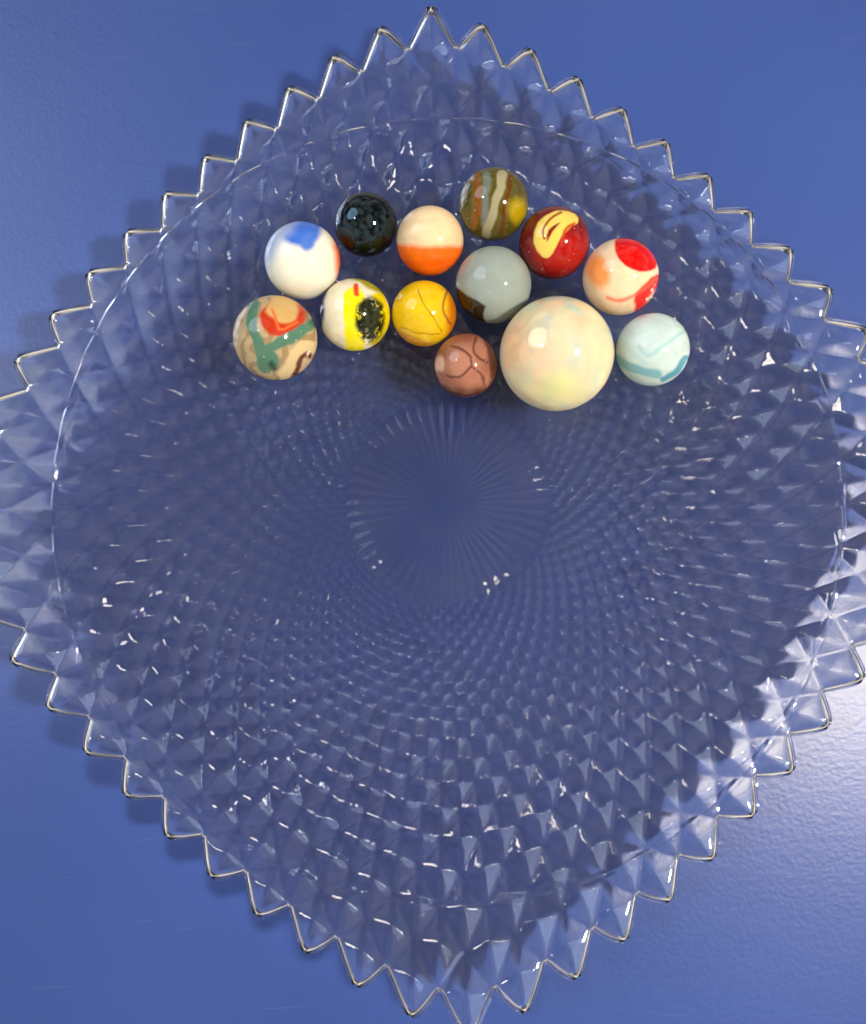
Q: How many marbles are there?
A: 13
